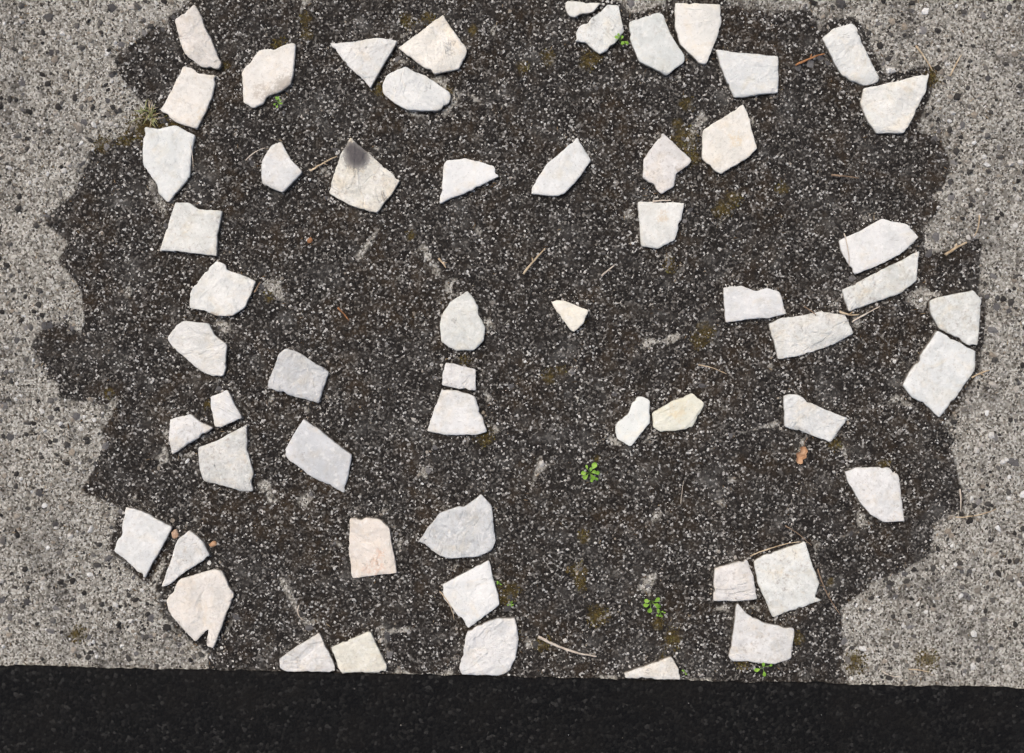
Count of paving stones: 56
